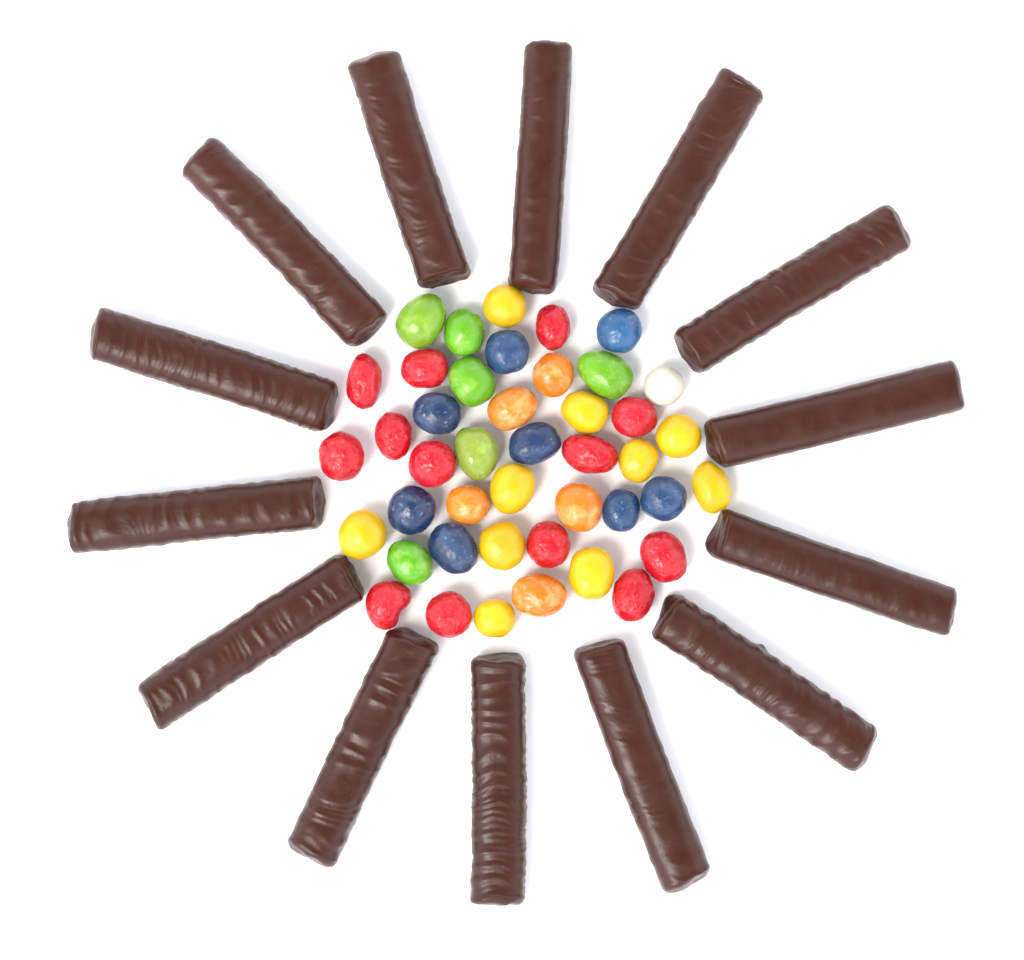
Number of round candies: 43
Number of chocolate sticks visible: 14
